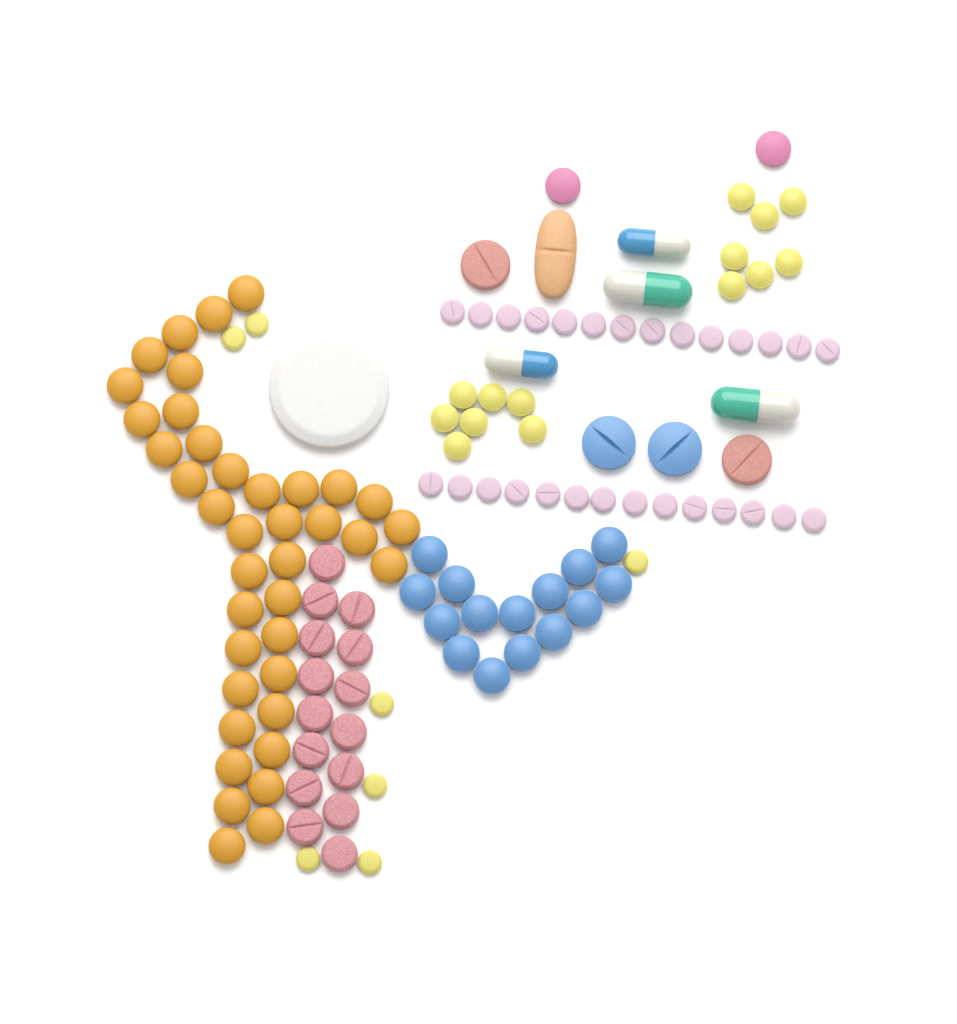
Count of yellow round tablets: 21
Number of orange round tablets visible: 39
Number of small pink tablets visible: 28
